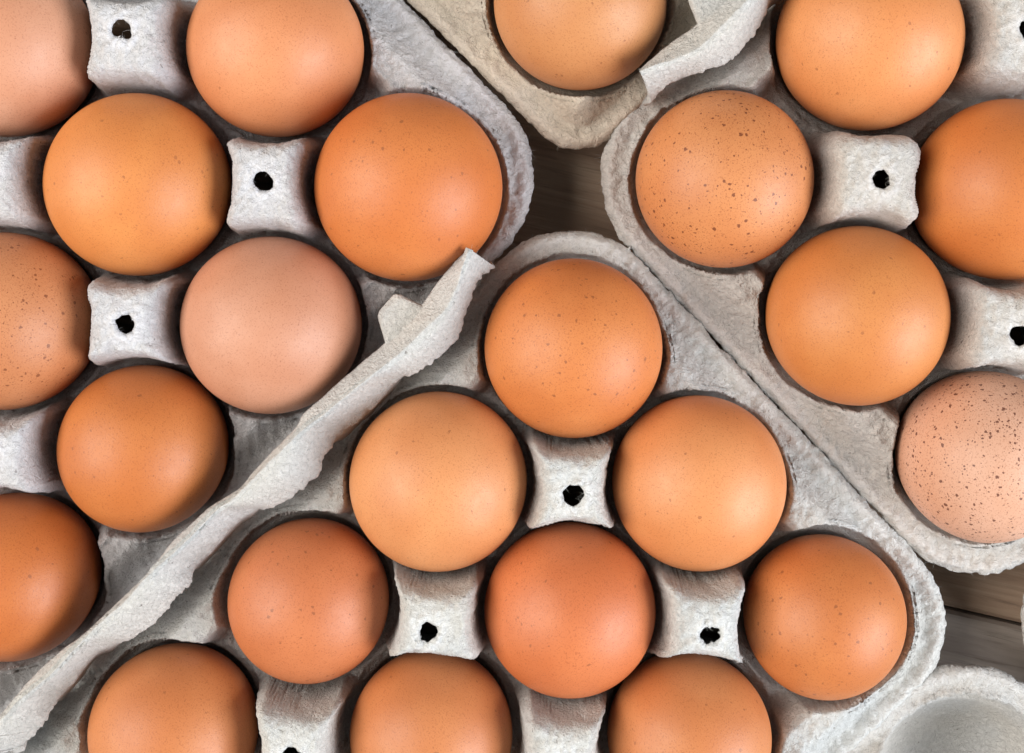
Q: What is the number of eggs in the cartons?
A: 23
